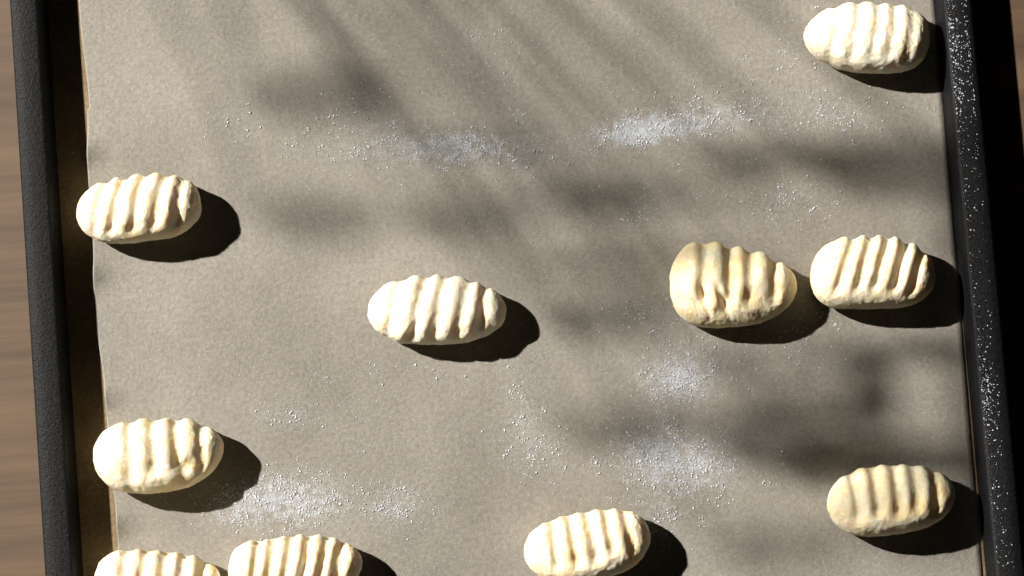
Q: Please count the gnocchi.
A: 10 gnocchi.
